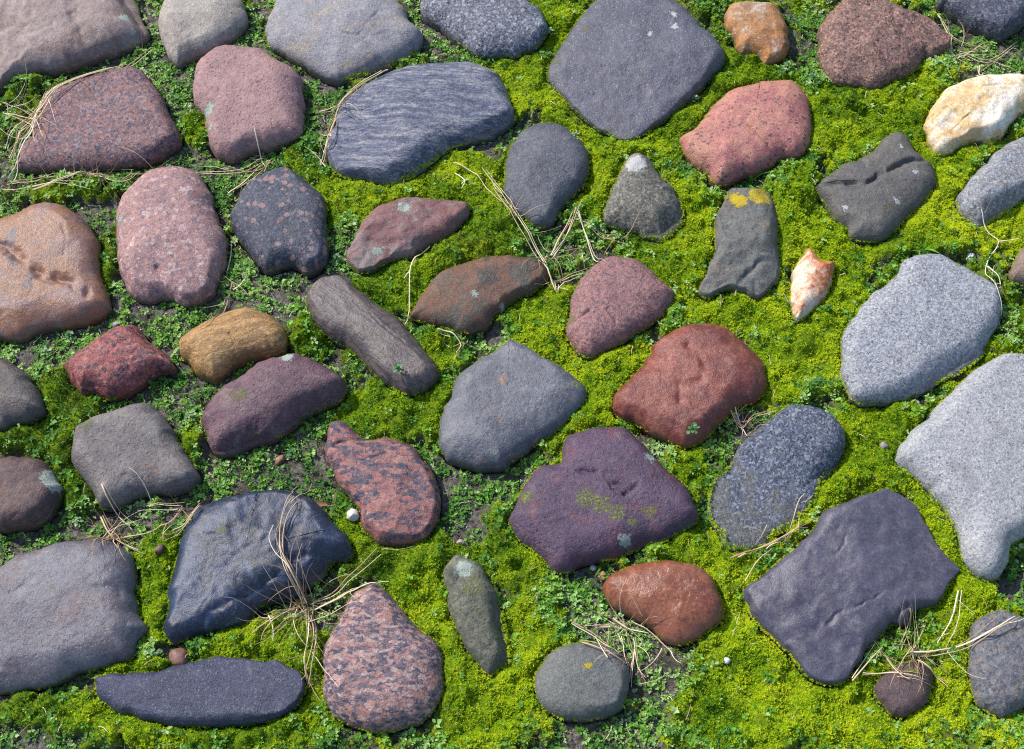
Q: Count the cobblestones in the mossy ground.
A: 50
